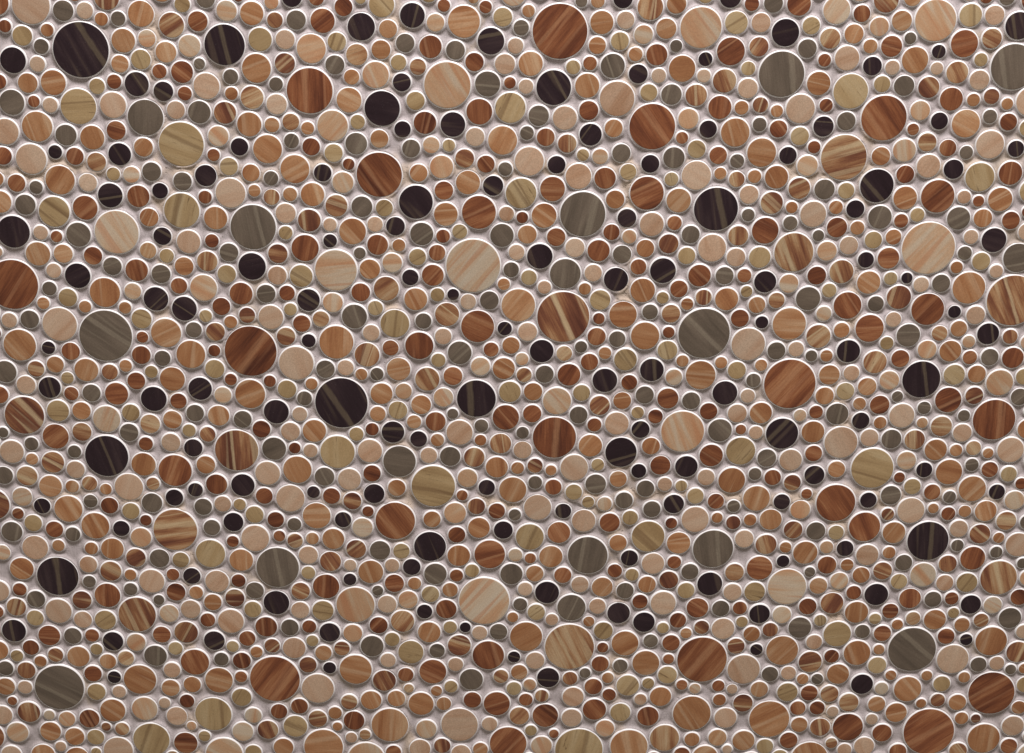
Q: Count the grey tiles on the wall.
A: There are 187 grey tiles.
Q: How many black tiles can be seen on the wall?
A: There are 138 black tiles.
